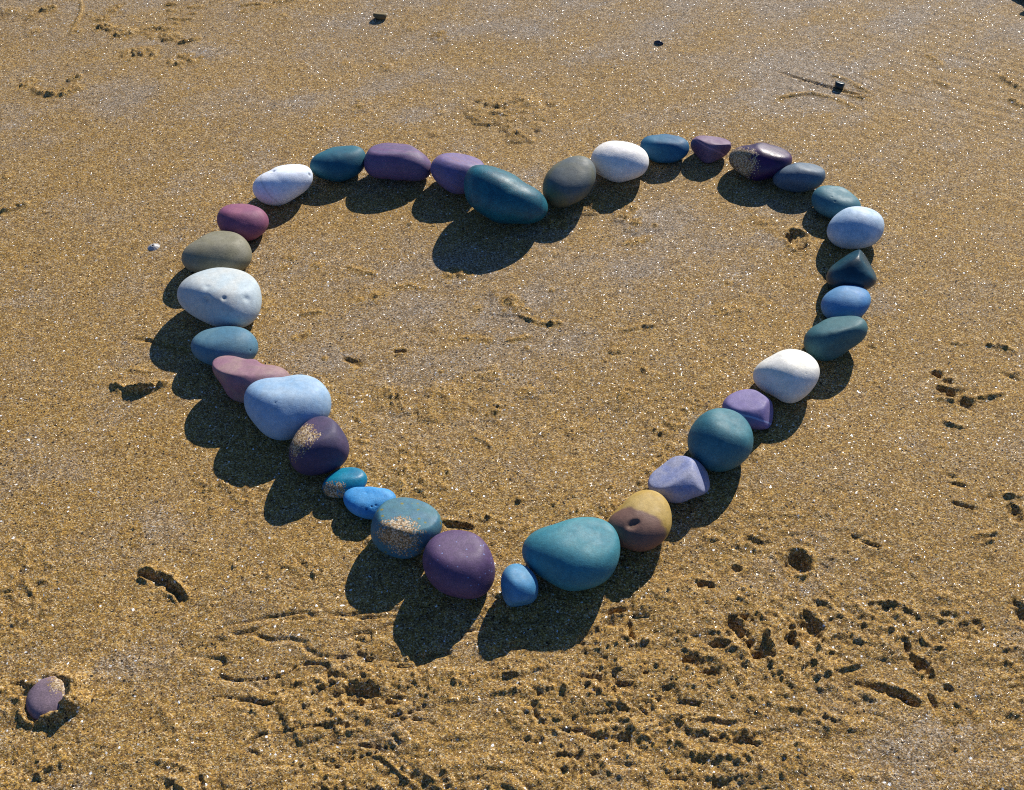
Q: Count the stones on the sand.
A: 37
